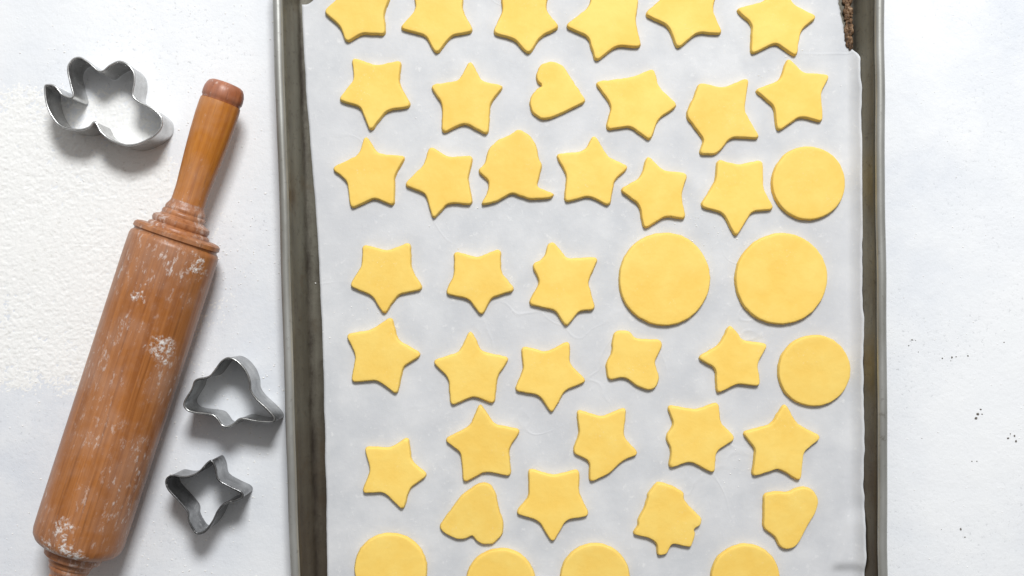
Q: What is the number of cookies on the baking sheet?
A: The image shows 43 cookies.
